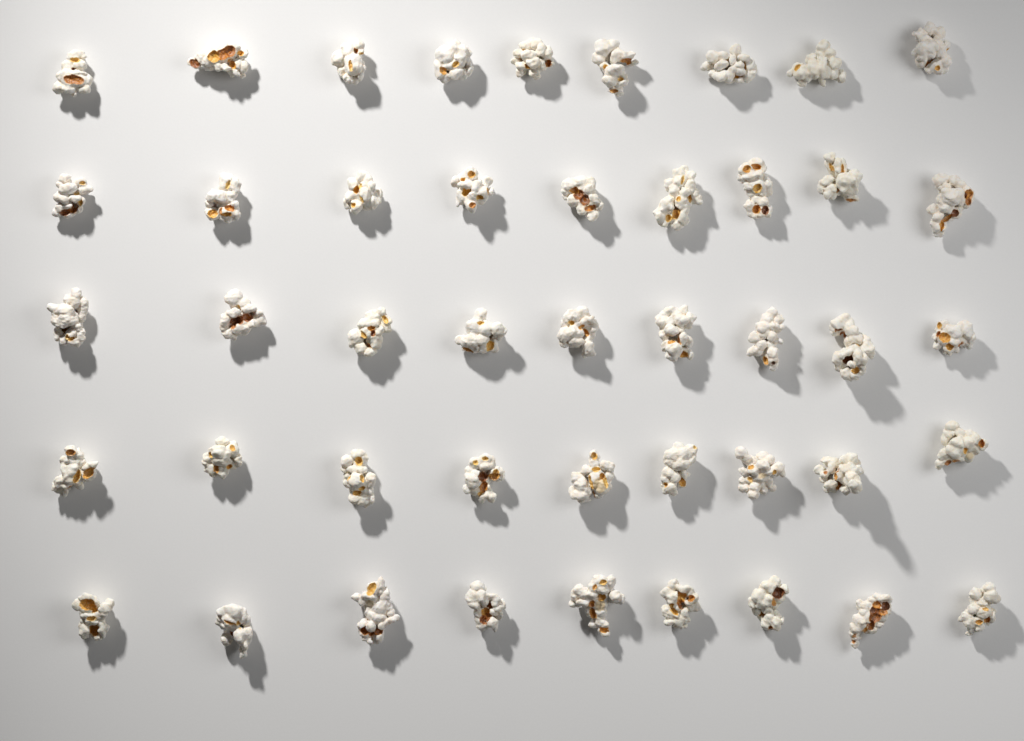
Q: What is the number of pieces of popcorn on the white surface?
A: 45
